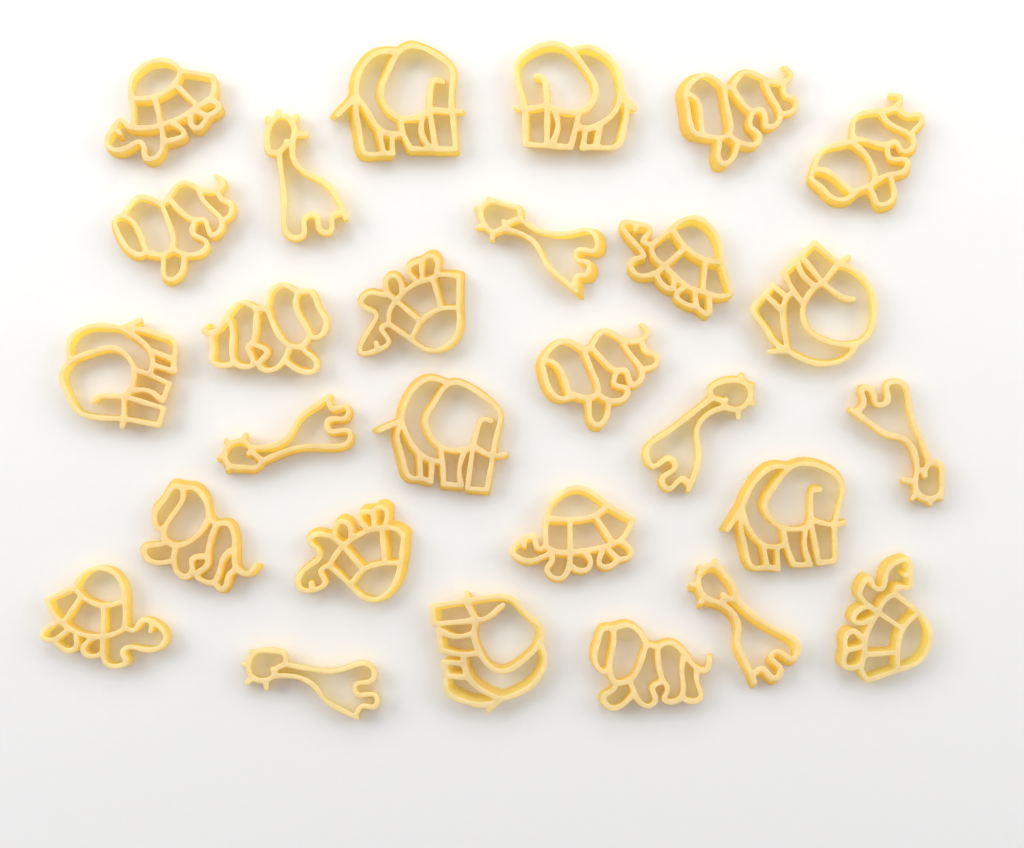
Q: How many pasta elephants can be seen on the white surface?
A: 7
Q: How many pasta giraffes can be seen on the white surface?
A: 7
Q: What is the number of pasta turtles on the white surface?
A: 7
